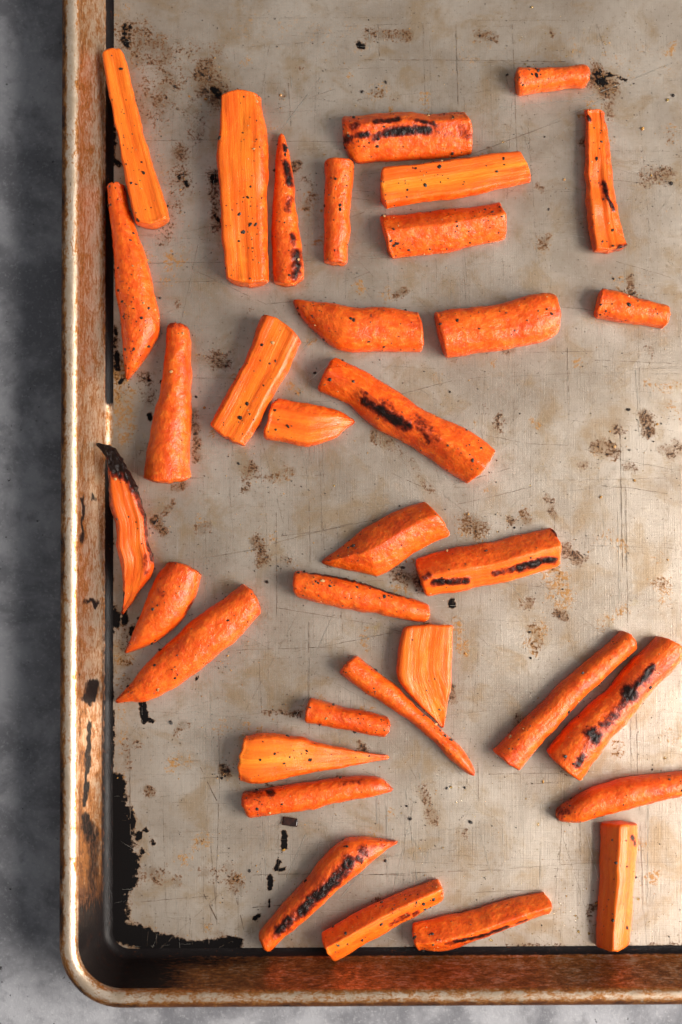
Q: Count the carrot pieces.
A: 35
